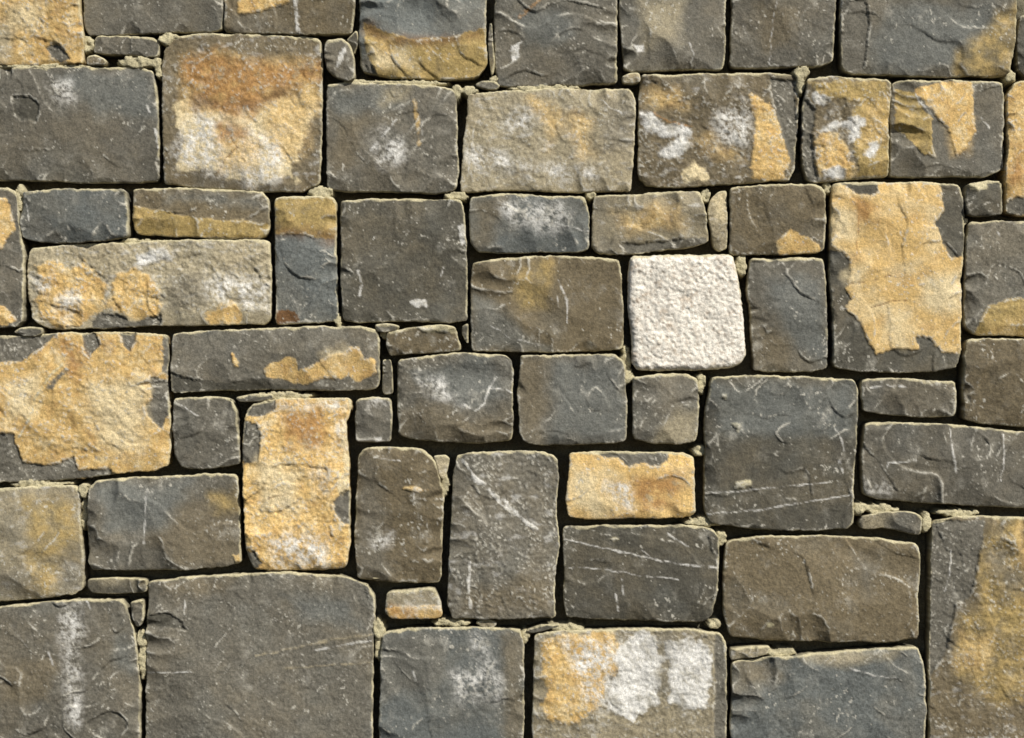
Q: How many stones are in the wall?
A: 79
